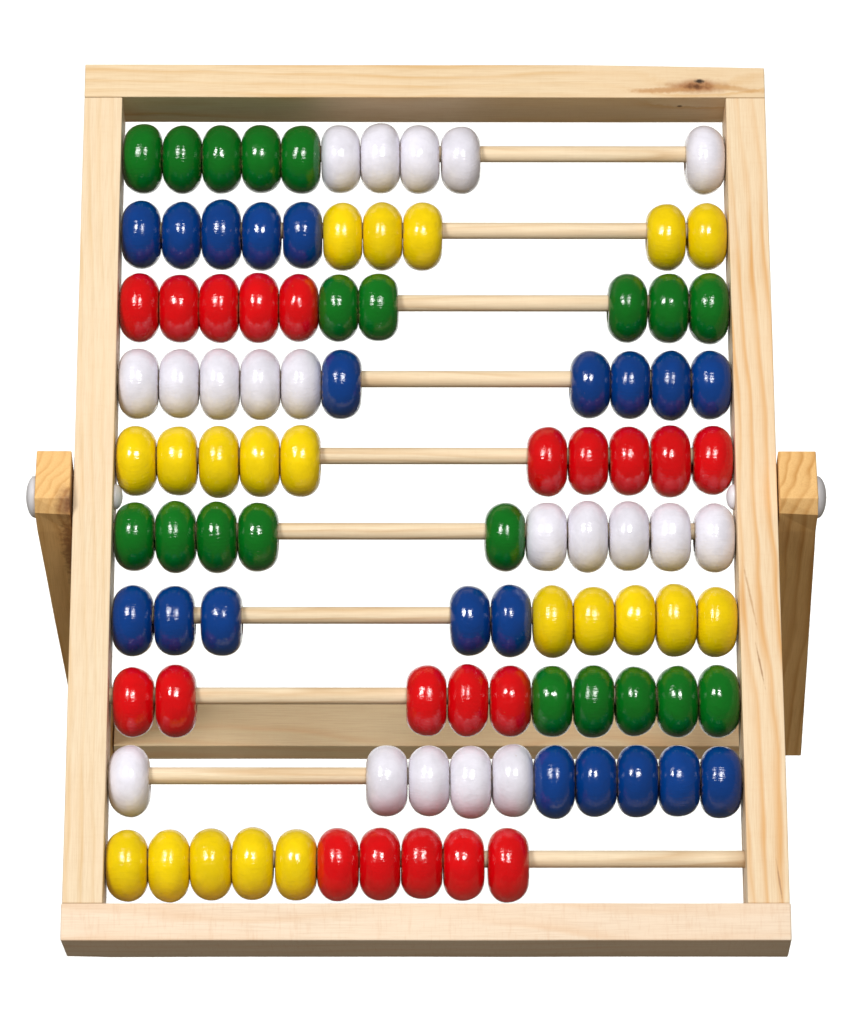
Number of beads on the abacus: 100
